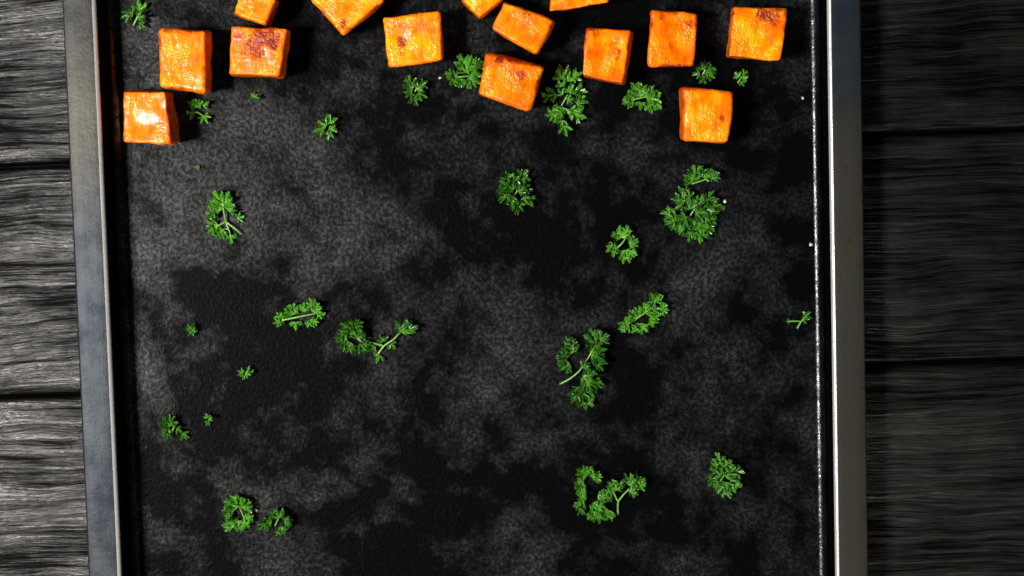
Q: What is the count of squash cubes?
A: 14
